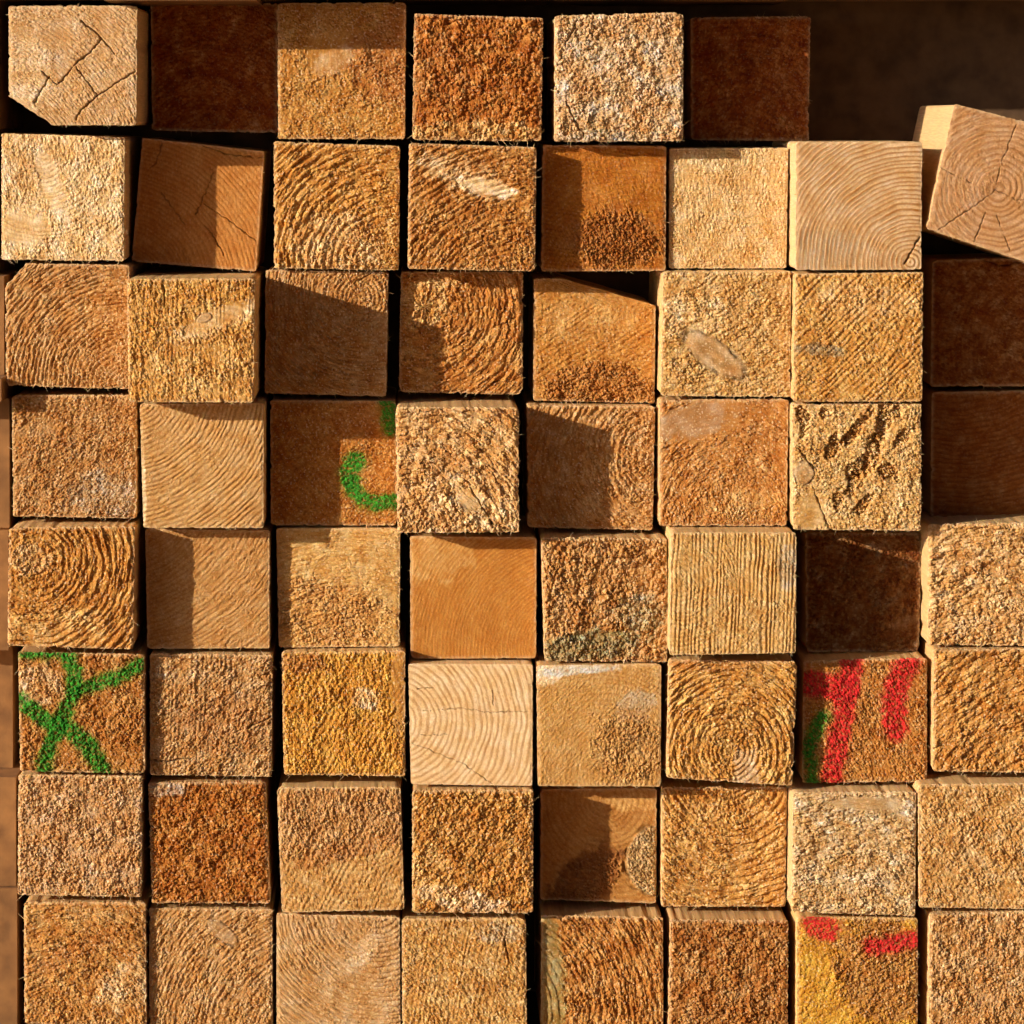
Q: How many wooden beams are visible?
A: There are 62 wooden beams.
